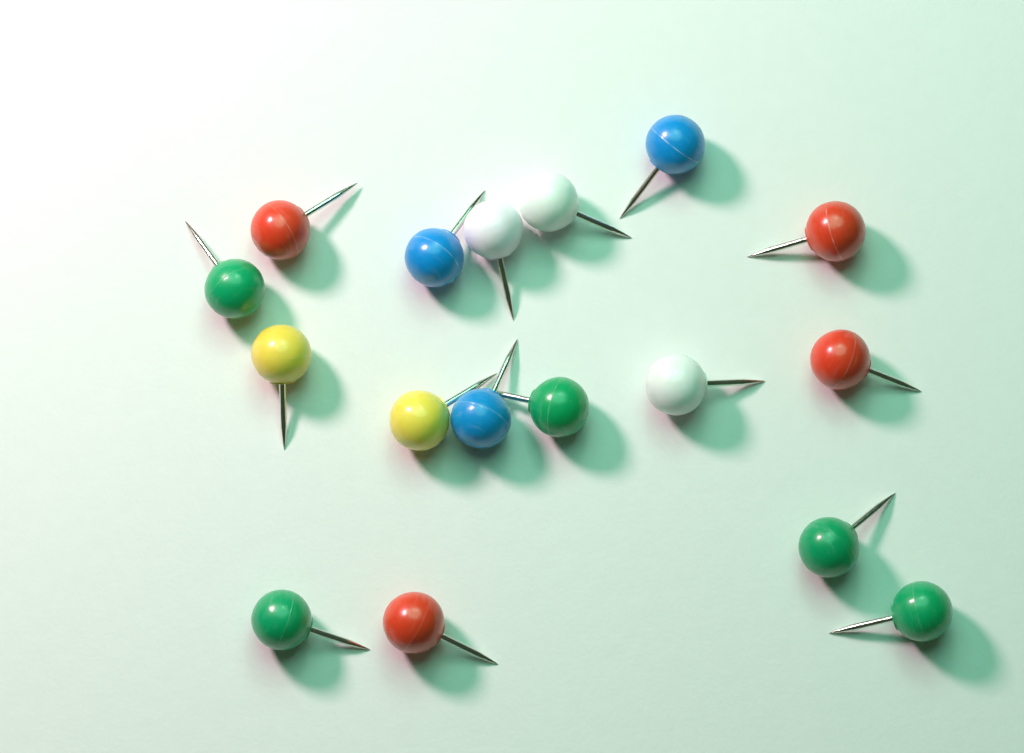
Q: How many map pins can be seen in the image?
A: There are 17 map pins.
